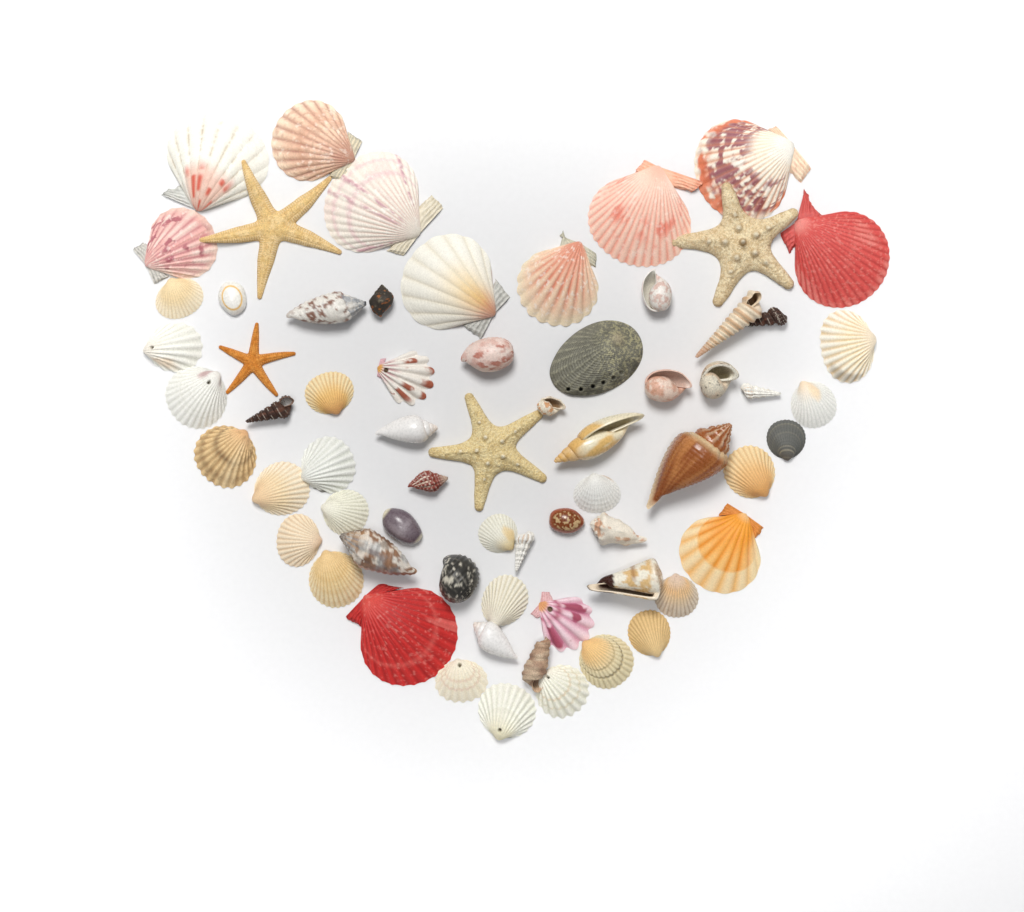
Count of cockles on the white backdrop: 23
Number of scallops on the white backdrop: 13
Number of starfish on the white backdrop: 4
